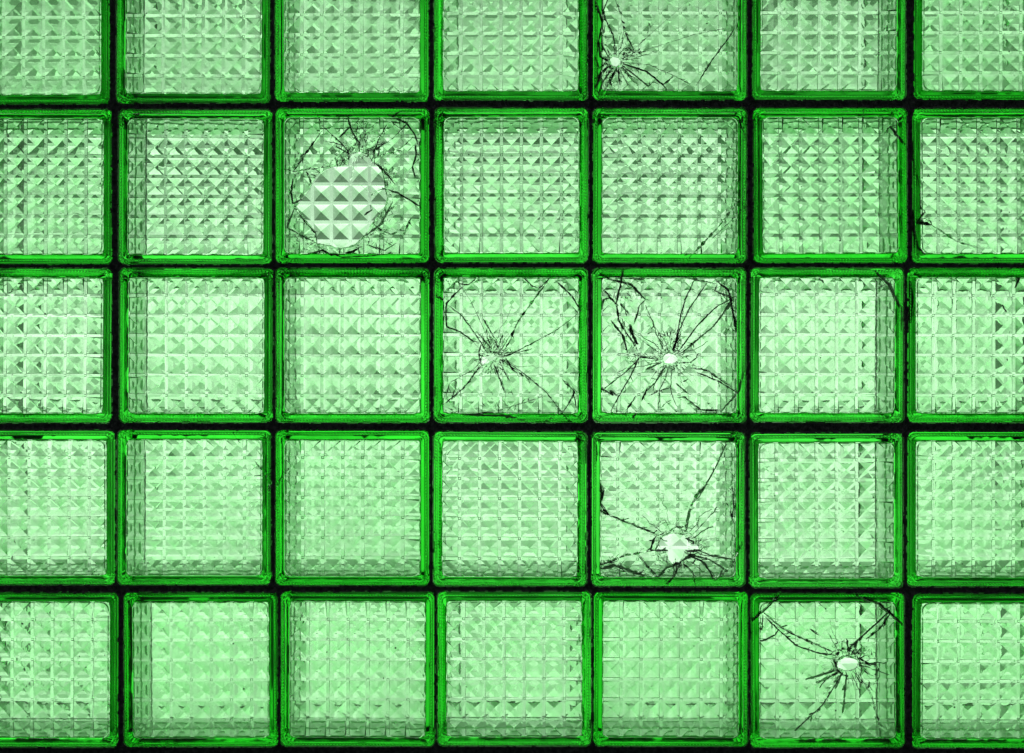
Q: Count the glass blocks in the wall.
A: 35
